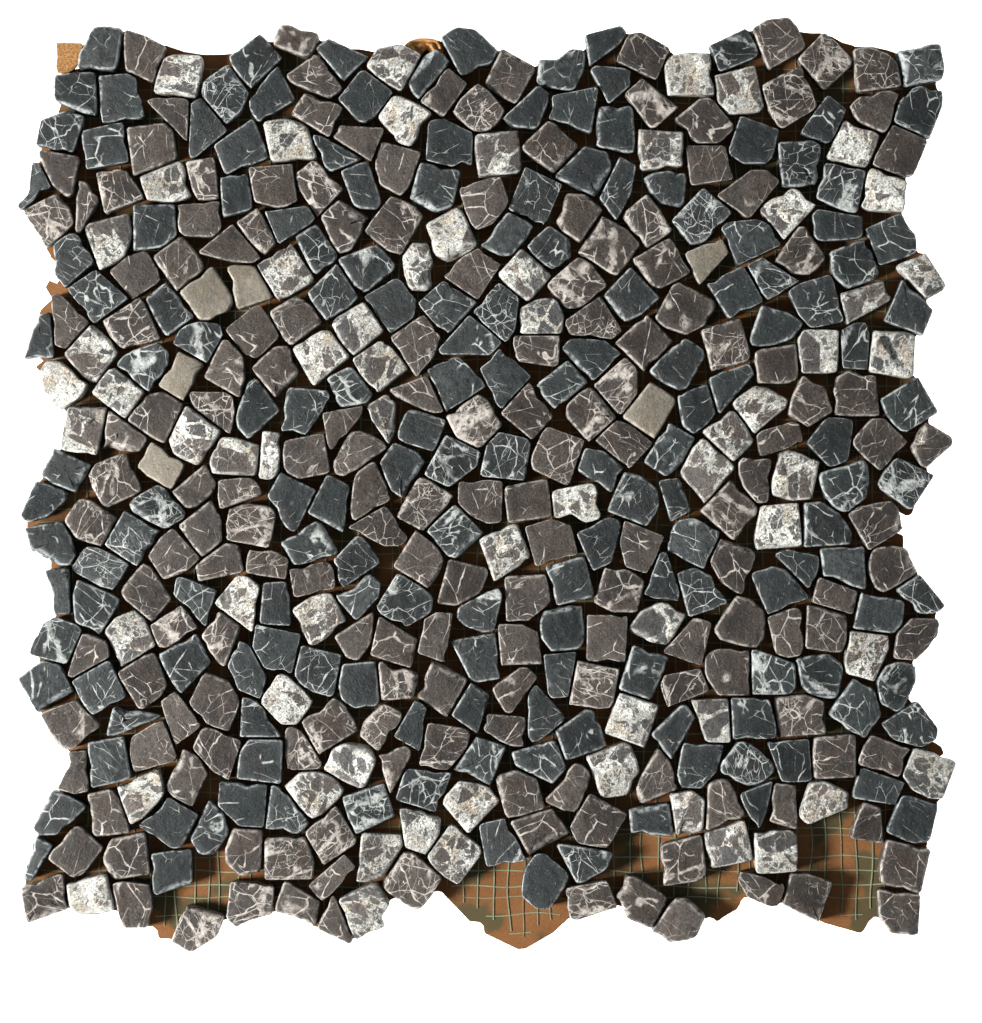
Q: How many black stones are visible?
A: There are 165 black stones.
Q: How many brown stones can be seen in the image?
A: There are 170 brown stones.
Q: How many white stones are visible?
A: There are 63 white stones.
